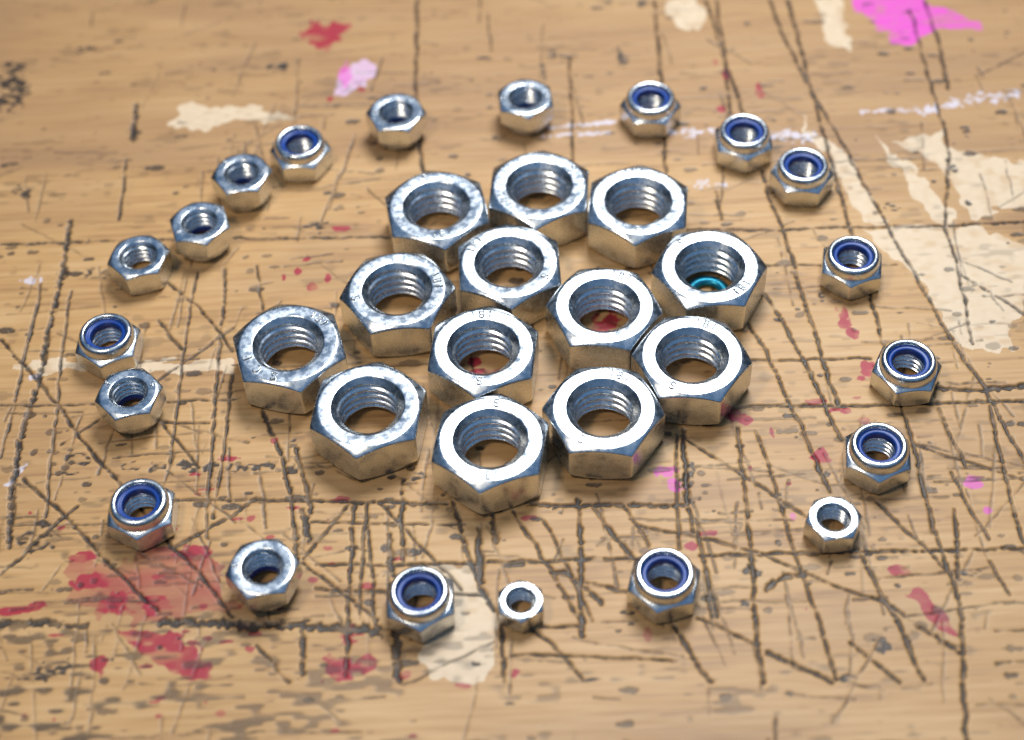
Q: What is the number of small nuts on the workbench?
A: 20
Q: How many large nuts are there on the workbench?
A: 13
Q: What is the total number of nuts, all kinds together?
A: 33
